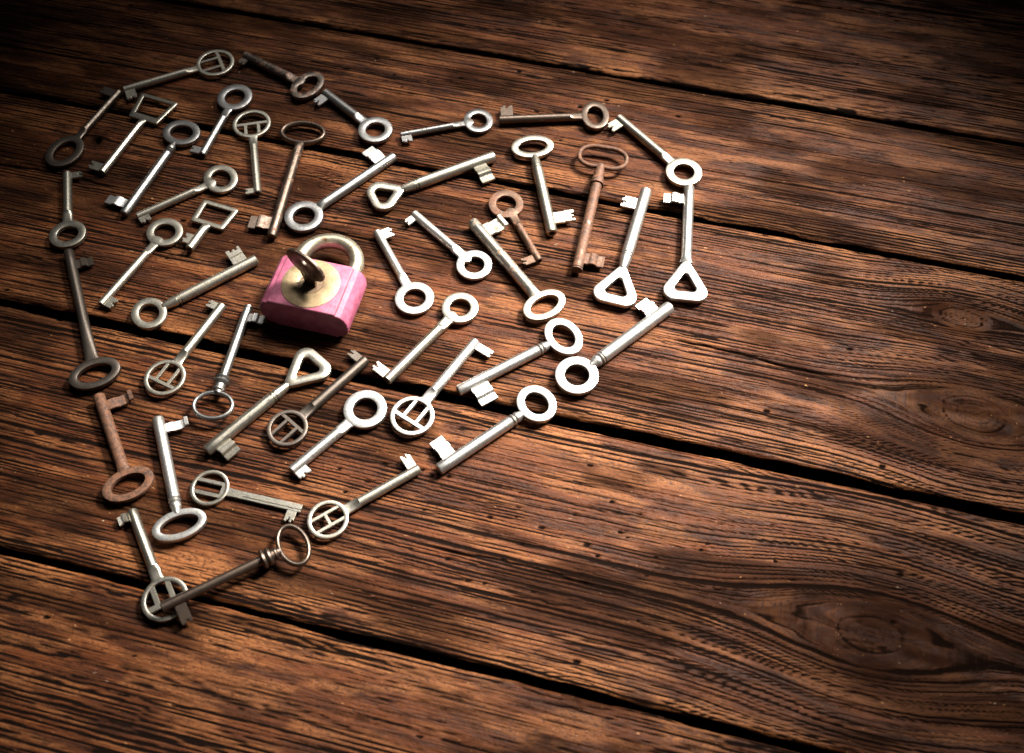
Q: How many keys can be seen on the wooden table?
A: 45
